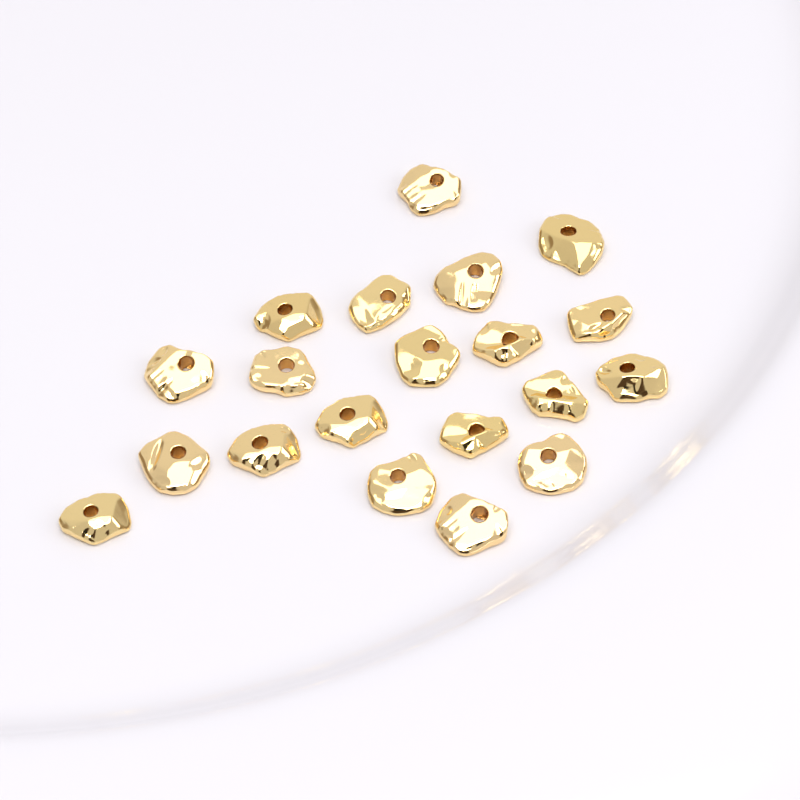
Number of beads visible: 20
